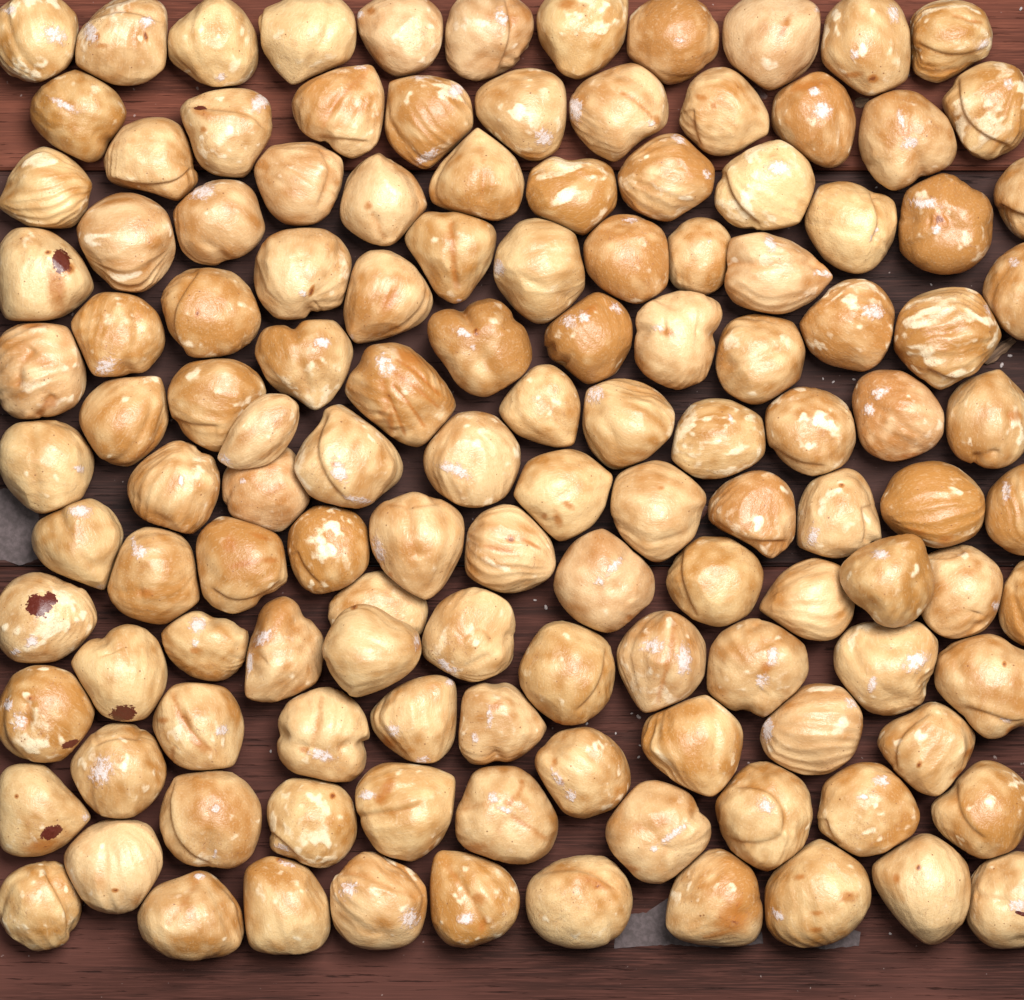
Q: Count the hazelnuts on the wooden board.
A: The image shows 128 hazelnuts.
